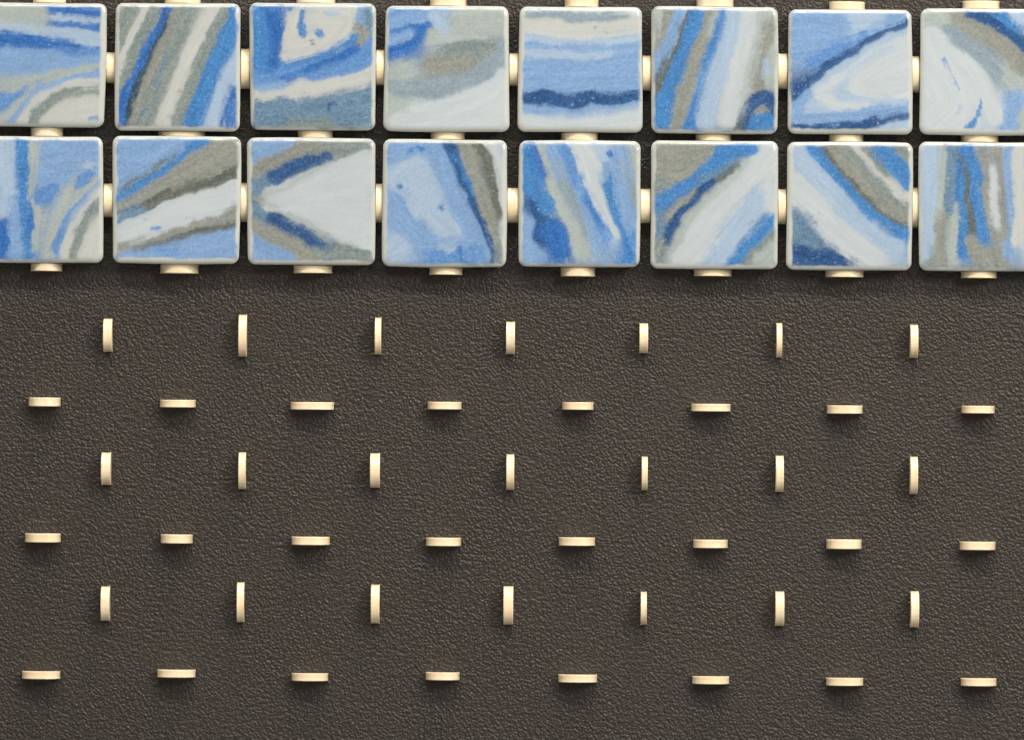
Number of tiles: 16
